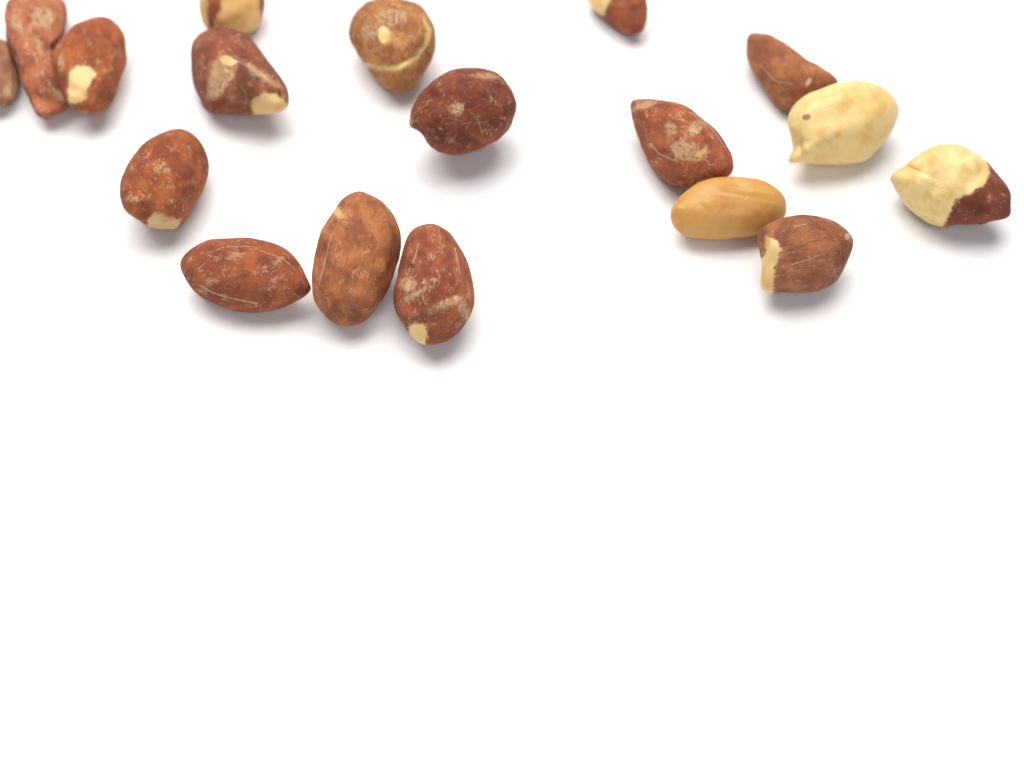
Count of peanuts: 18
